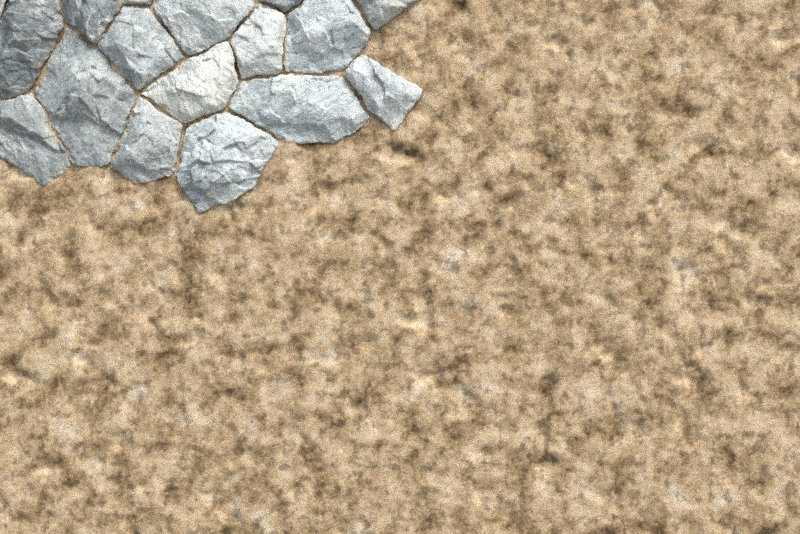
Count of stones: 17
